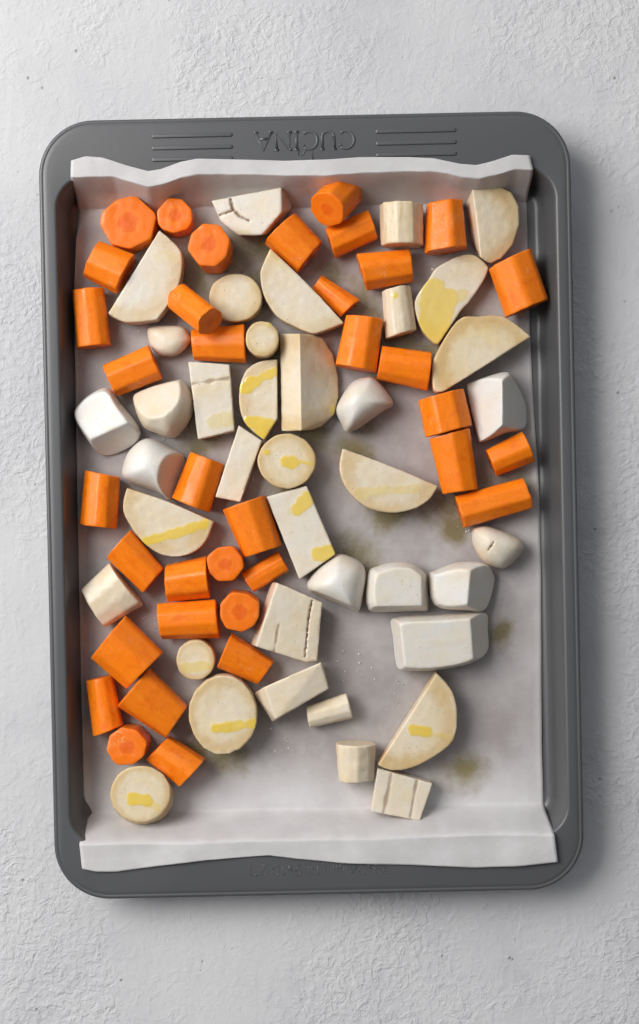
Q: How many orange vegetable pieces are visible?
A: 36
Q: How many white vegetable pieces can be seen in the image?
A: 39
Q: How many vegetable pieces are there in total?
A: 75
